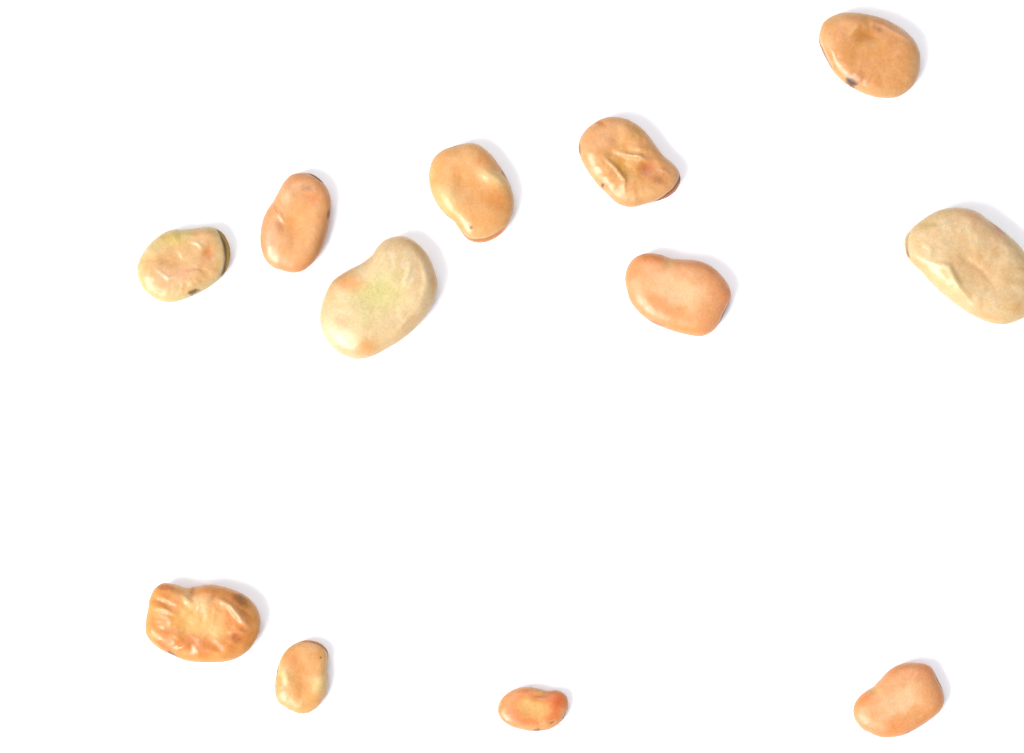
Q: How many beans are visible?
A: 12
